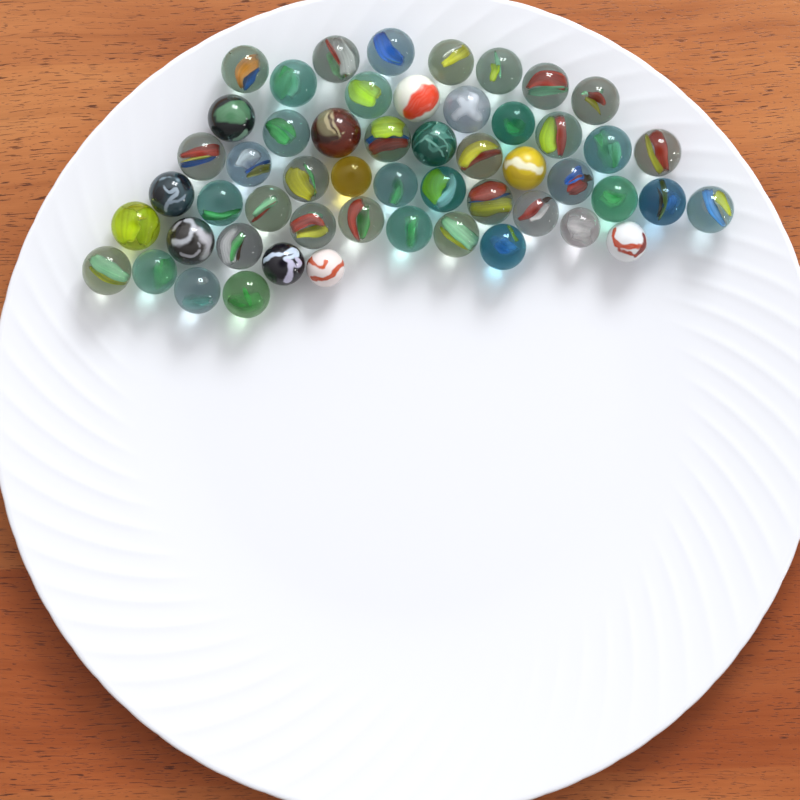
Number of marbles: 53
